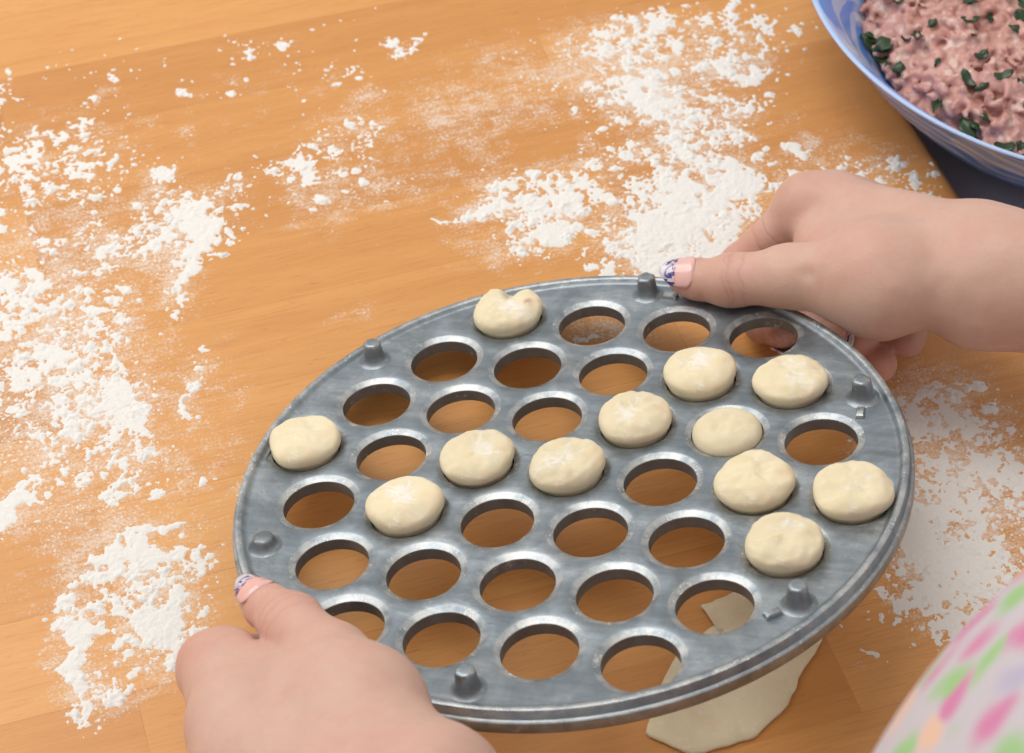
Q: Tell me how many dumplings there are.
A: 12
